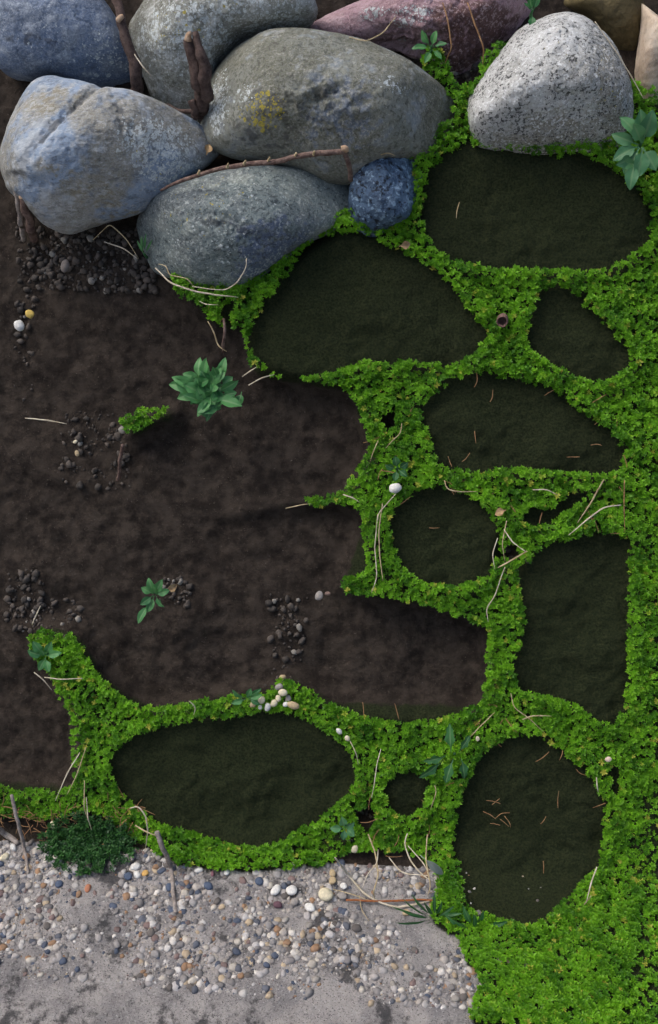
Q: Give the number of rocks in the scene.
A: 10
